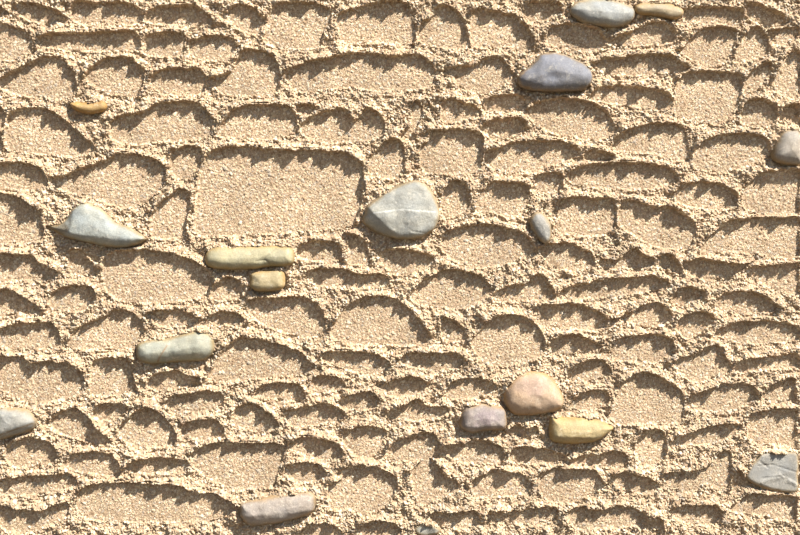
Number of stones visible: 18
